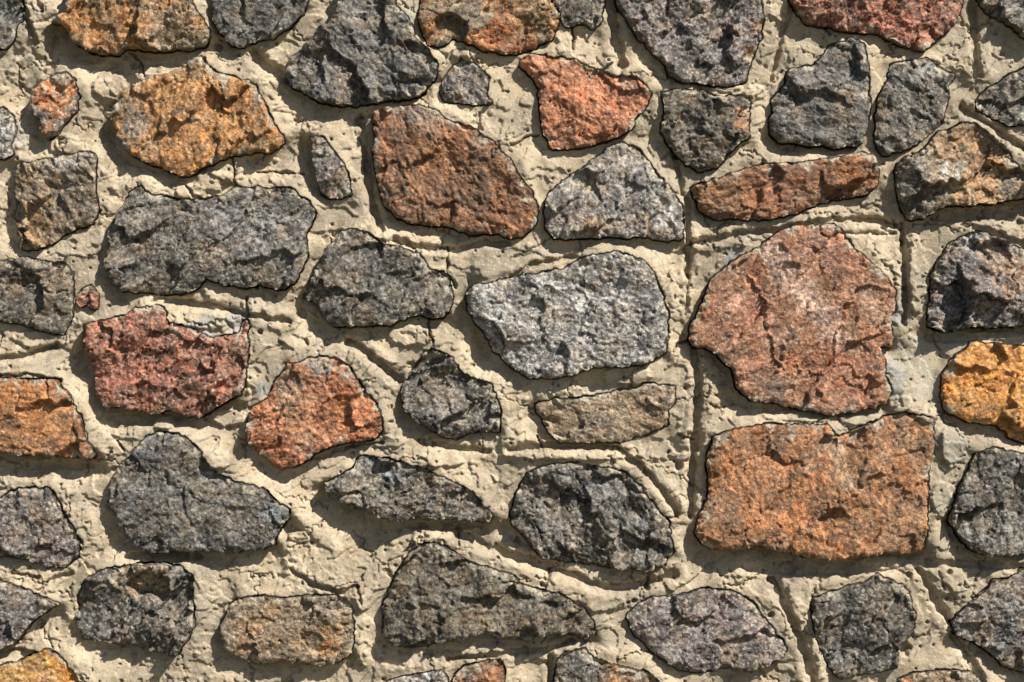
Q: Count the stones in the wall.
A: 55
